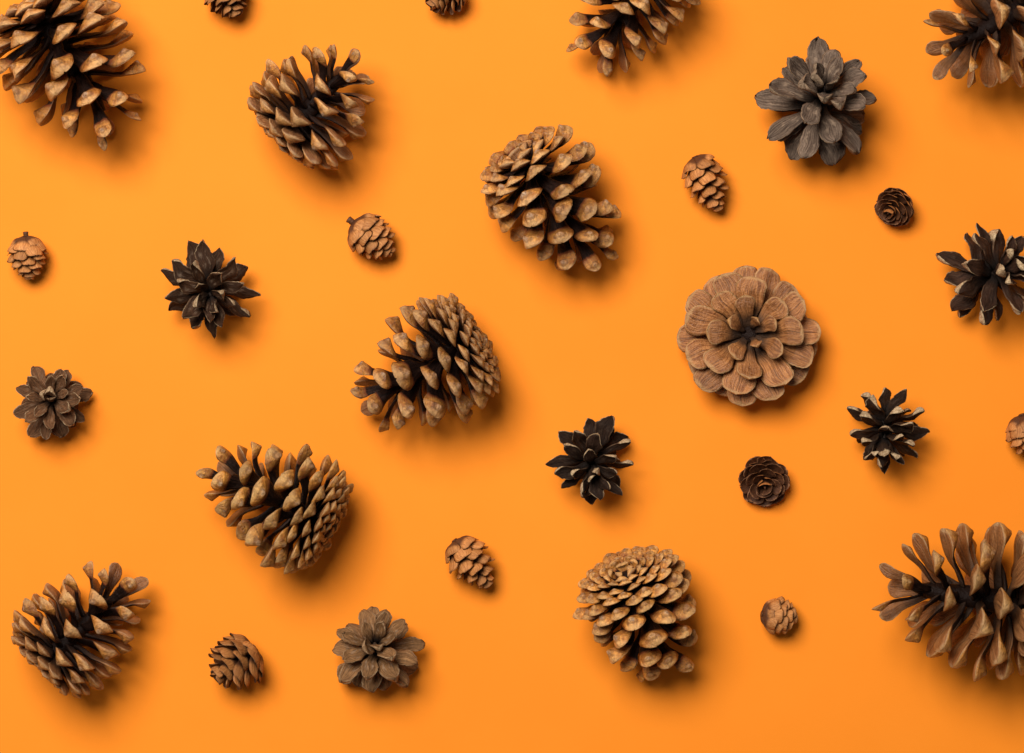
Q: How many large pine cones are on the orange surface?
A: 11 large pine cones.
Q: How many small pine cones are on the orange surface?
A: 11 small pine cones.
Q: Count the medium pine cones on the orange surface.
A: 7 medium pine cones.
